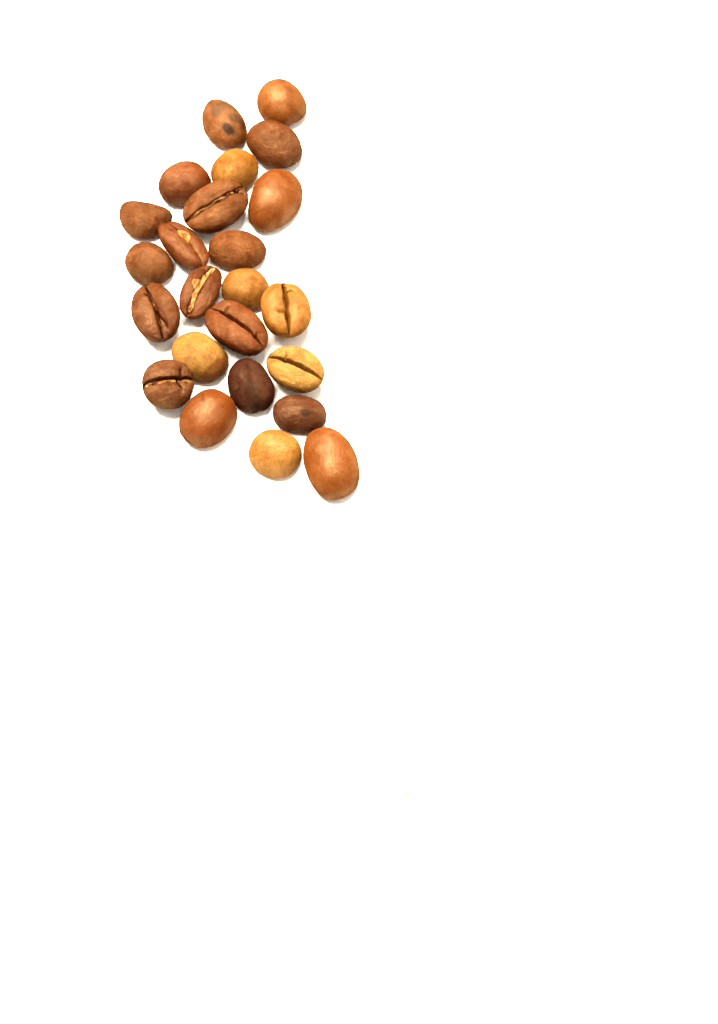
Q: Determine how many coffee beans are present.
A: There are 24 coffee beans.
